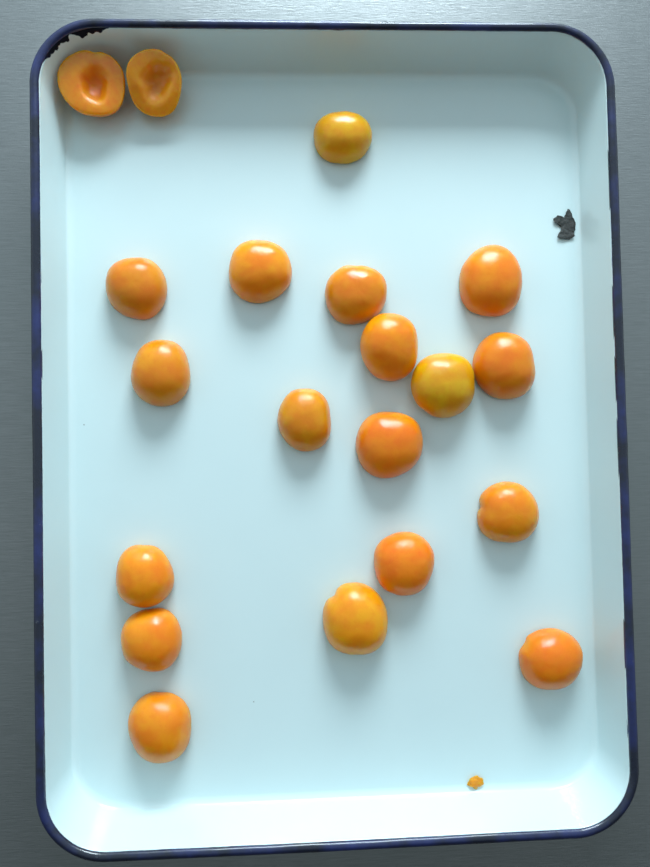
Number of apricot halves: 20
